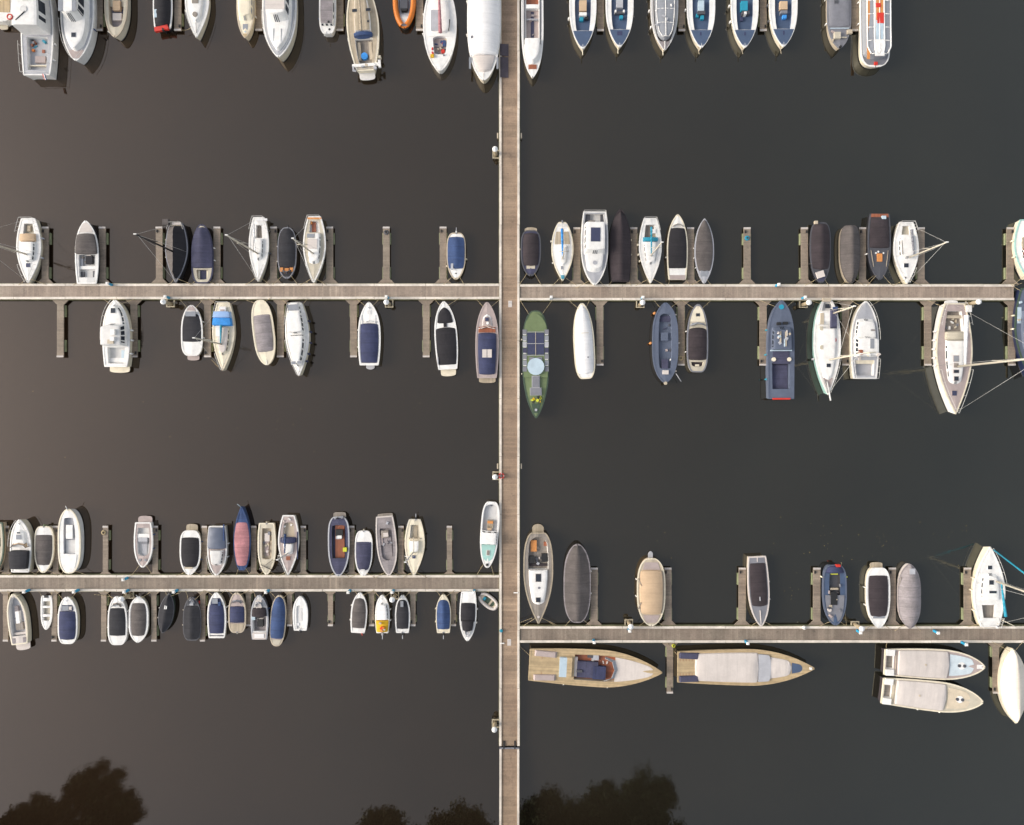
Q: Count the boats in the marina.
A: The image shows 105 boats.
